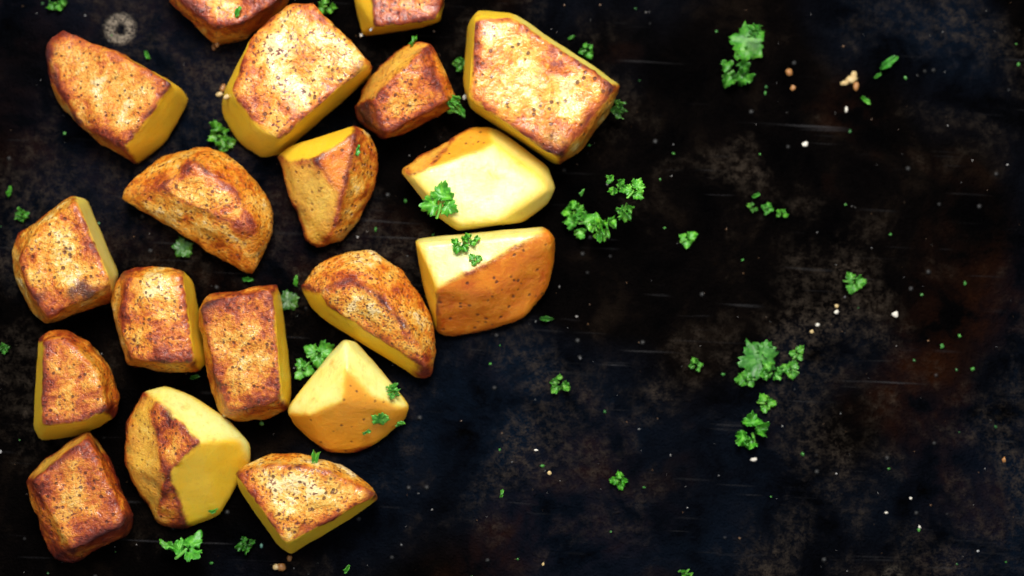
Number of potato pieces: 19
